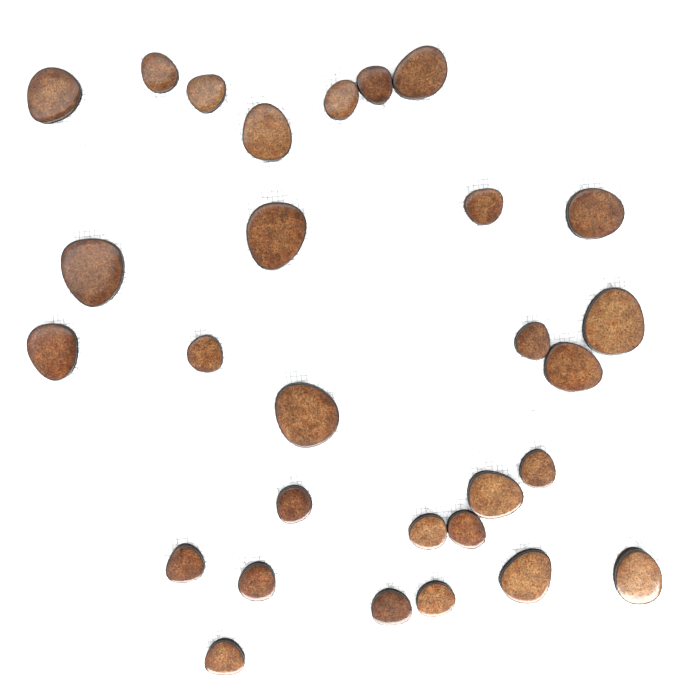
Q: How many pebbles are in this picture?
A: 29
